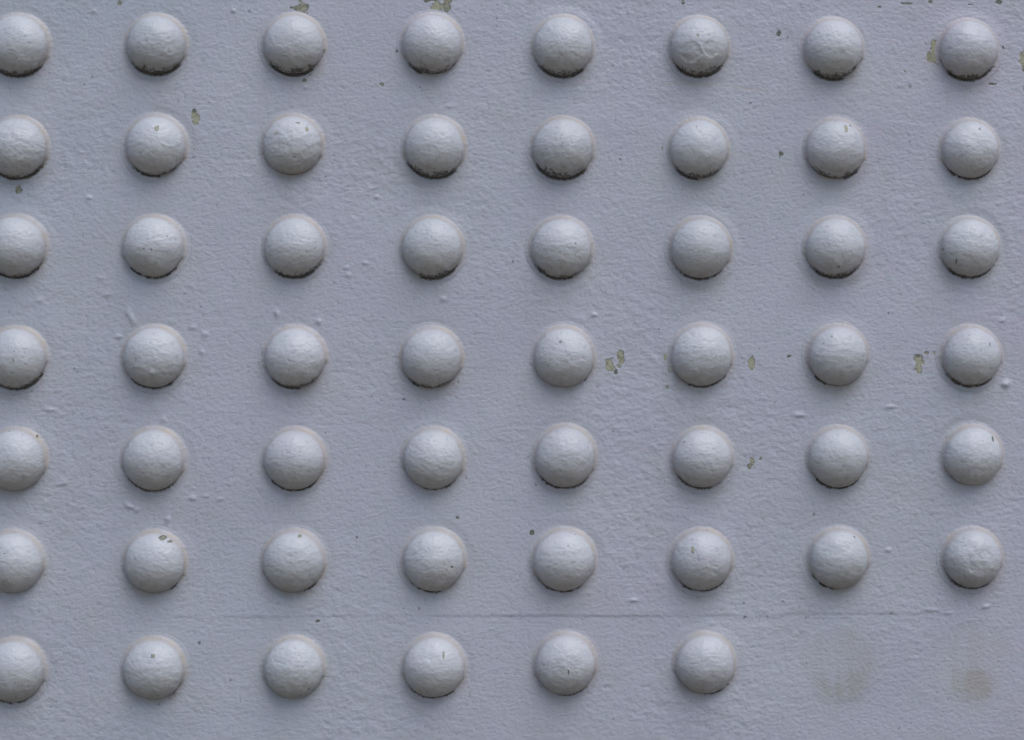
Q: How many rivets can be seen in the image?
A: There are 54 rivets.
